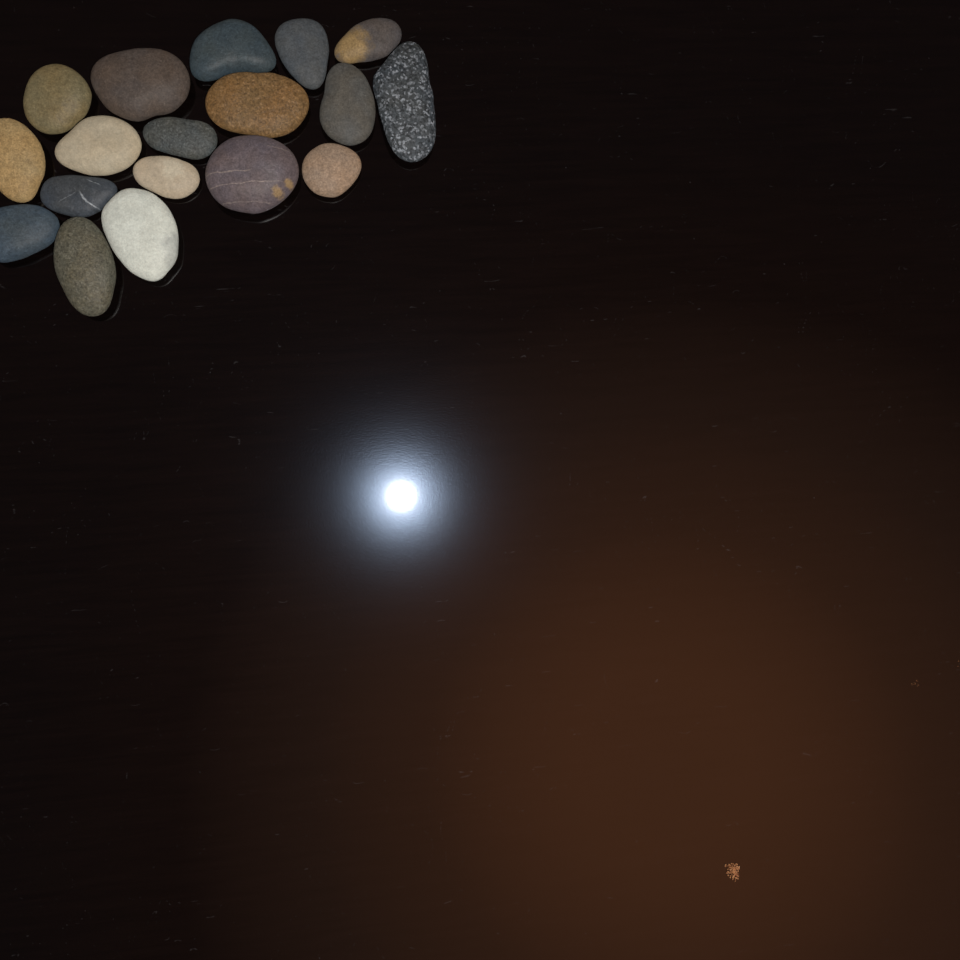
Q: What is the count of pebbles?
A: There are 18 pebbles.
